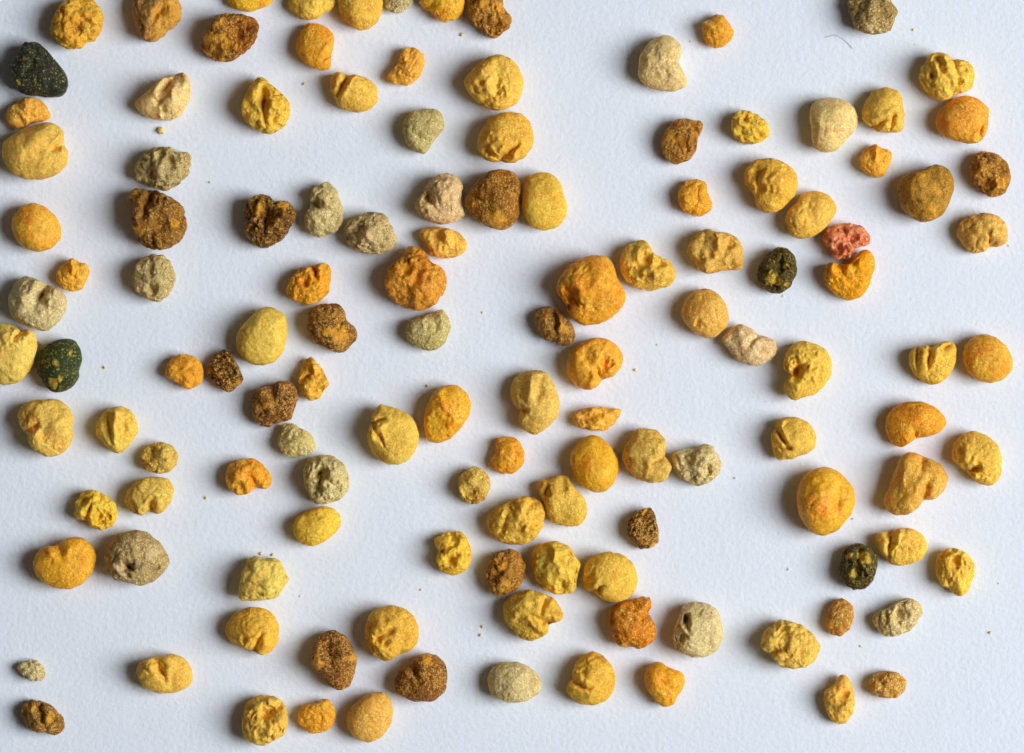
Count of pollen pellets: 130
